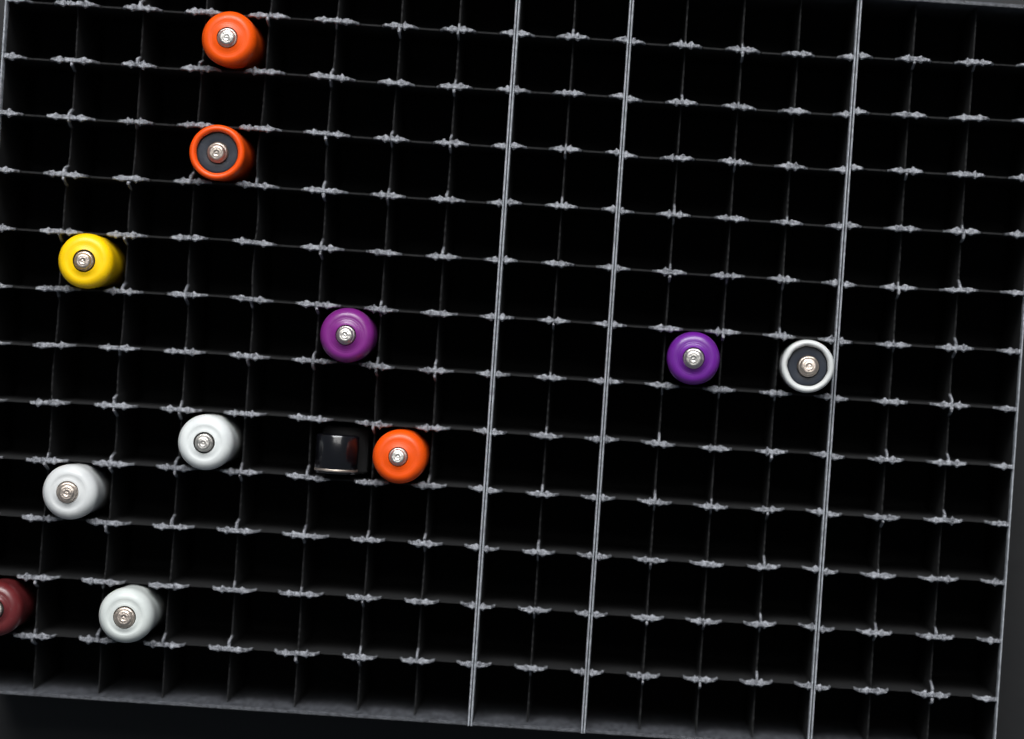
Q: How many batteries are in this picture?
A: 11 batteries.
